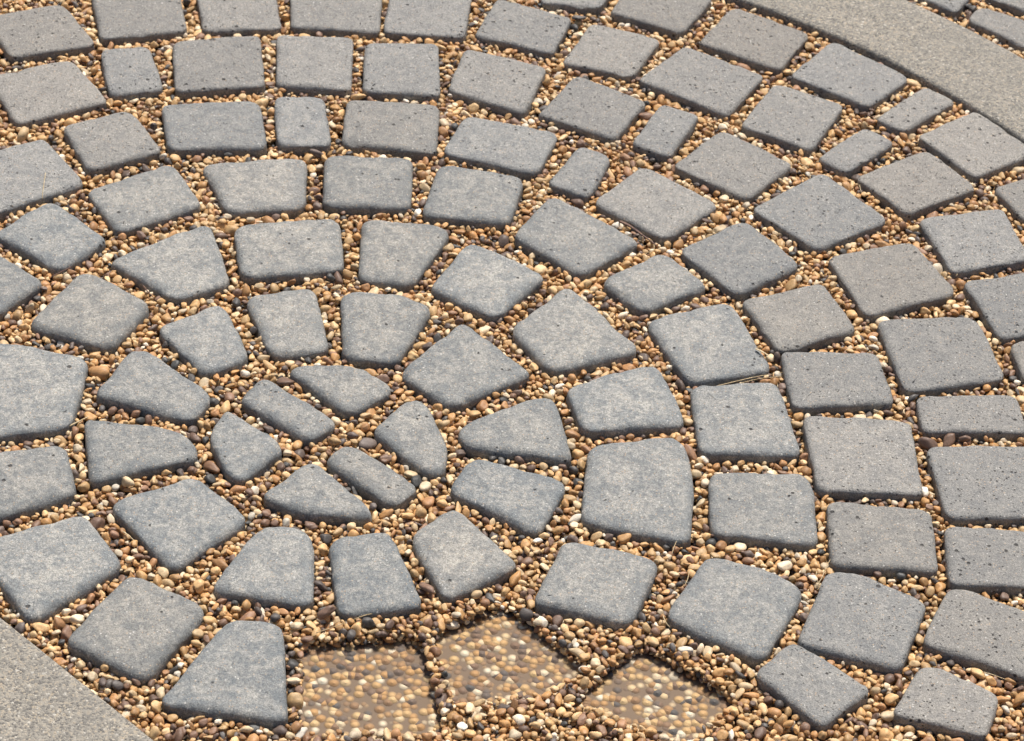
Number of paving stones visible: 100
